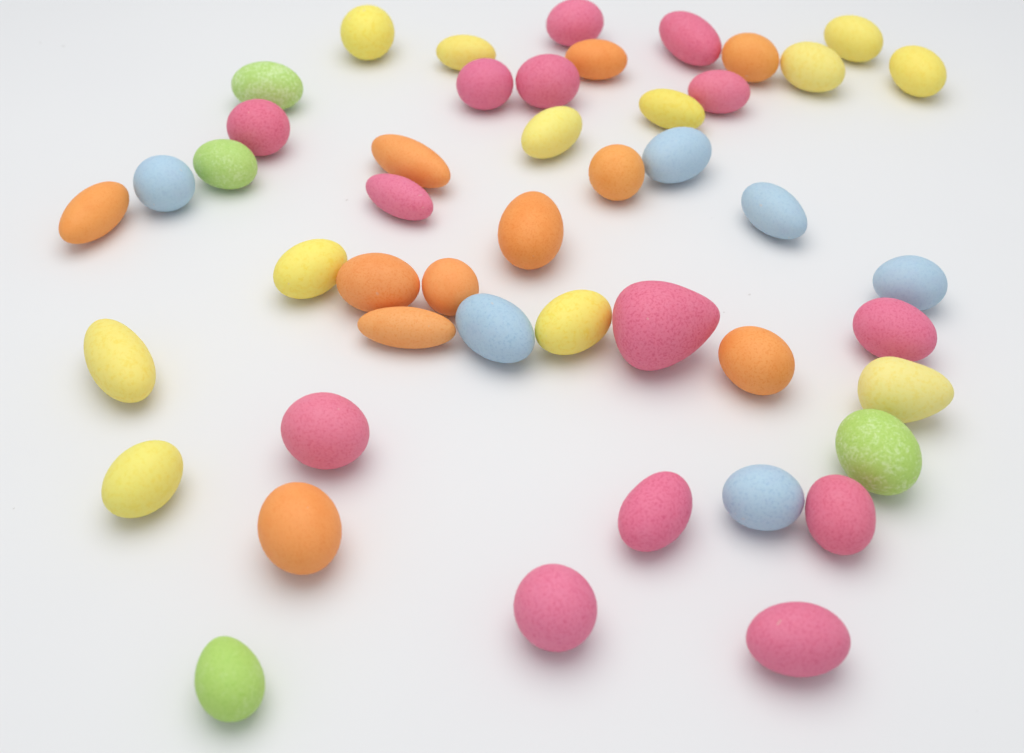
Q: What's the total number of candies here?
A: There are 47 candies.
